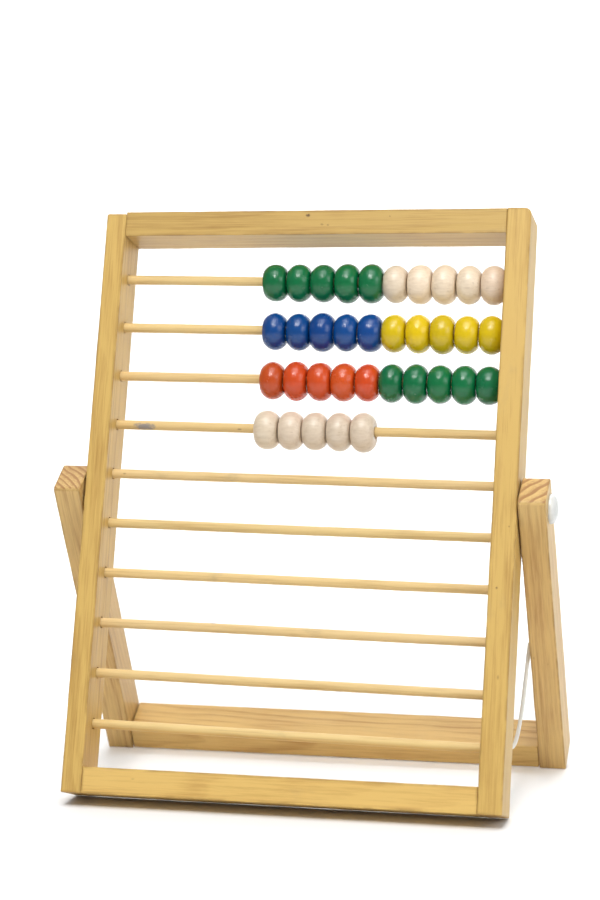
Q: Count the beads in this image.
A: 35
